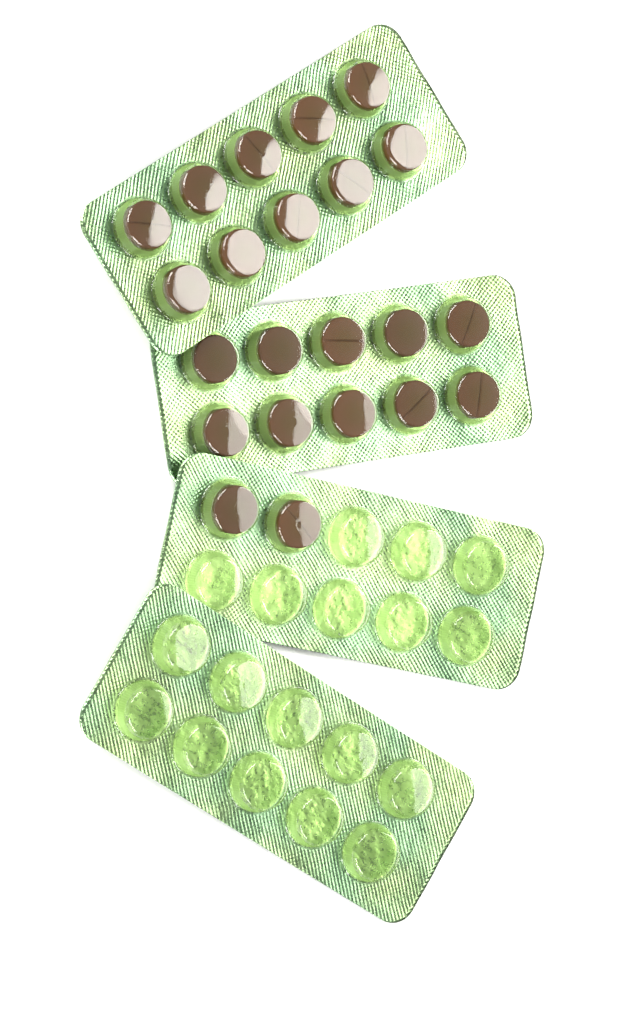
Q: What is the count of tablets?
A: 22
